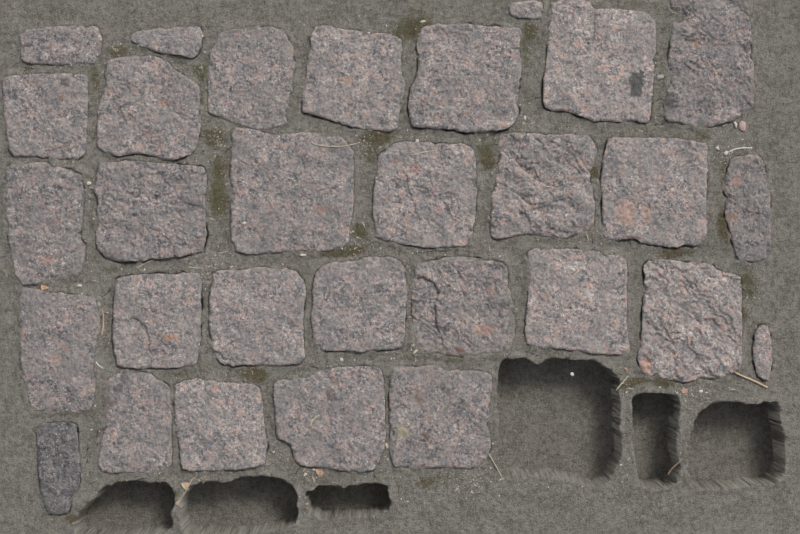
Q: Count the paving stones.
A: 30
